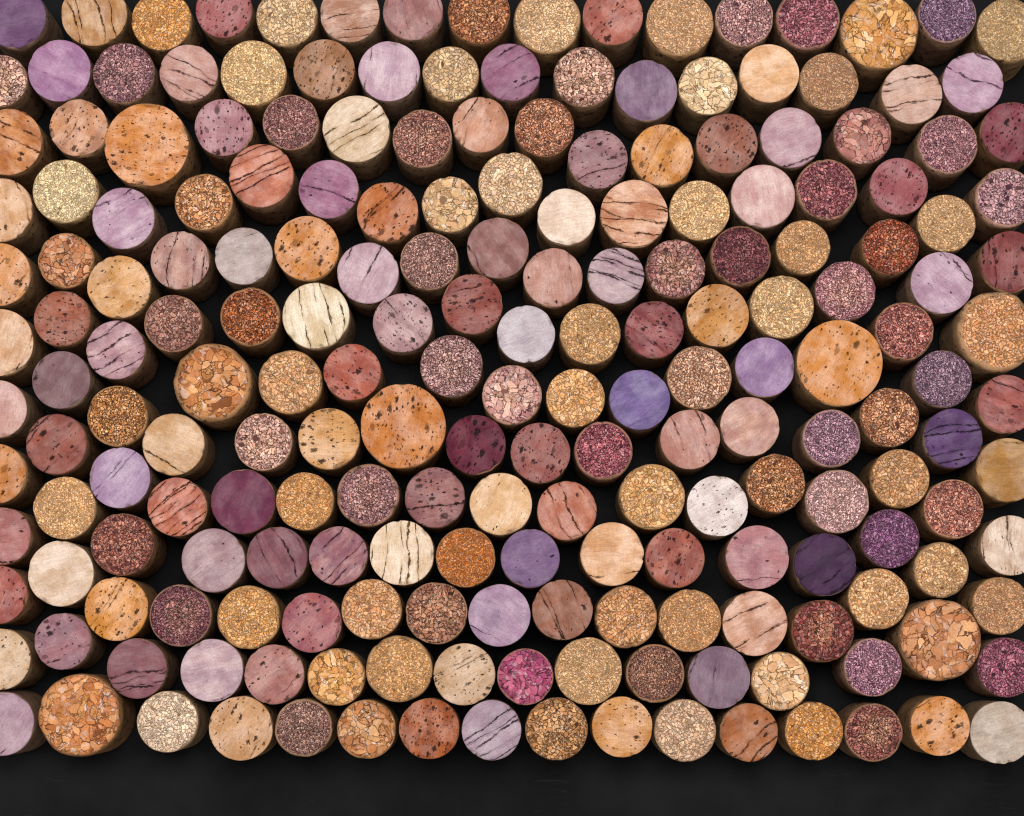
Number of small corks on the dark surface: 198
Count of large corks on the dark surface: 8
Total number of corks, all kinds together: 206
